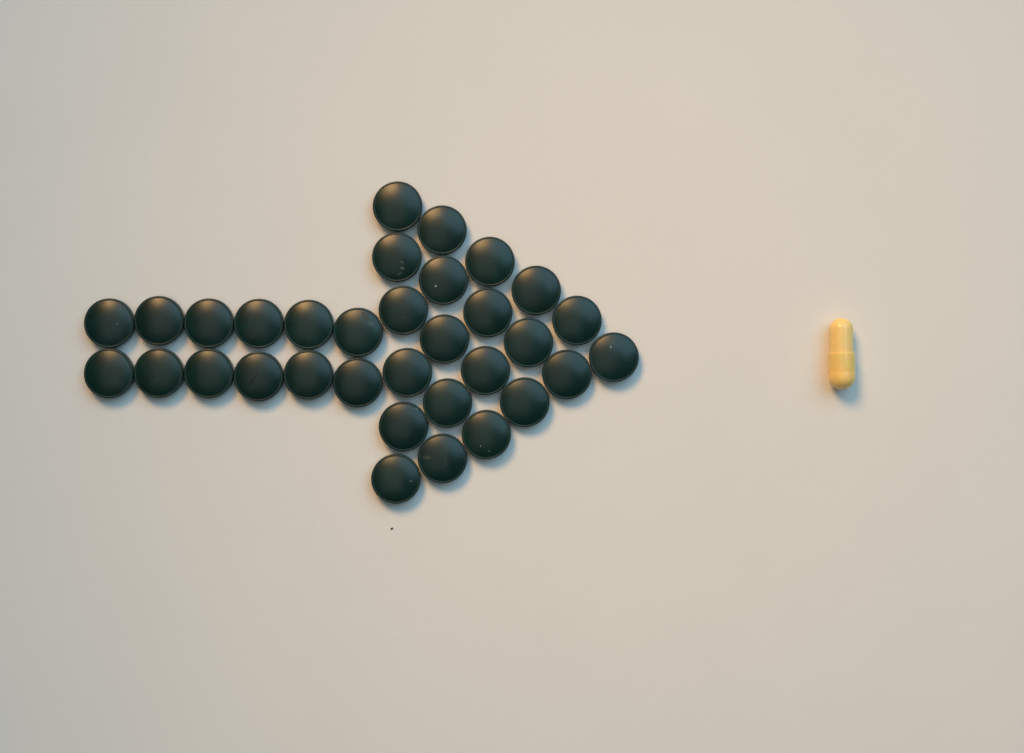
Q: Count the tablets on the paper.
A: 33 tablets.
